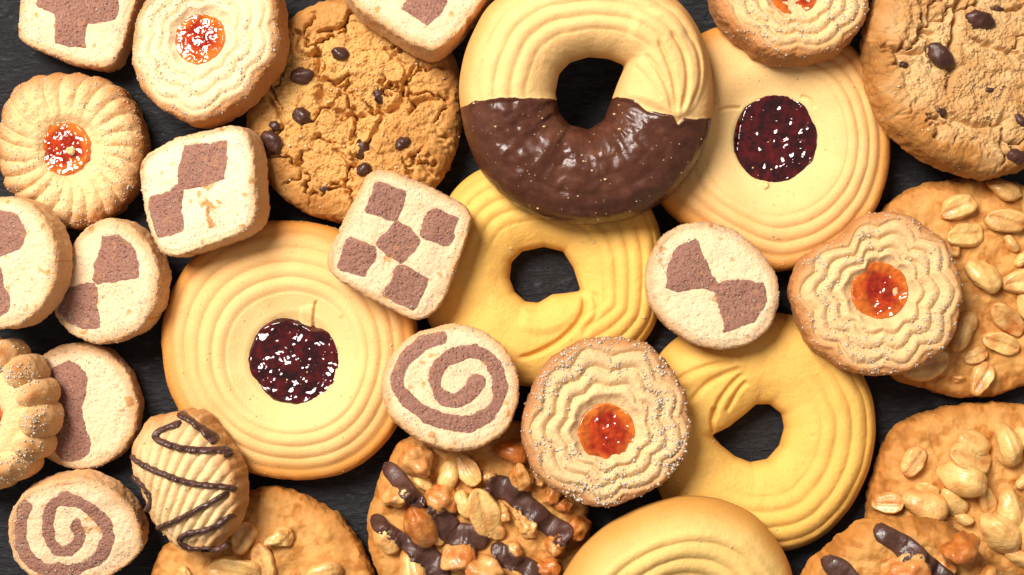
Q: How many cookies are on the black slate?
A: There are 30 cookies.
